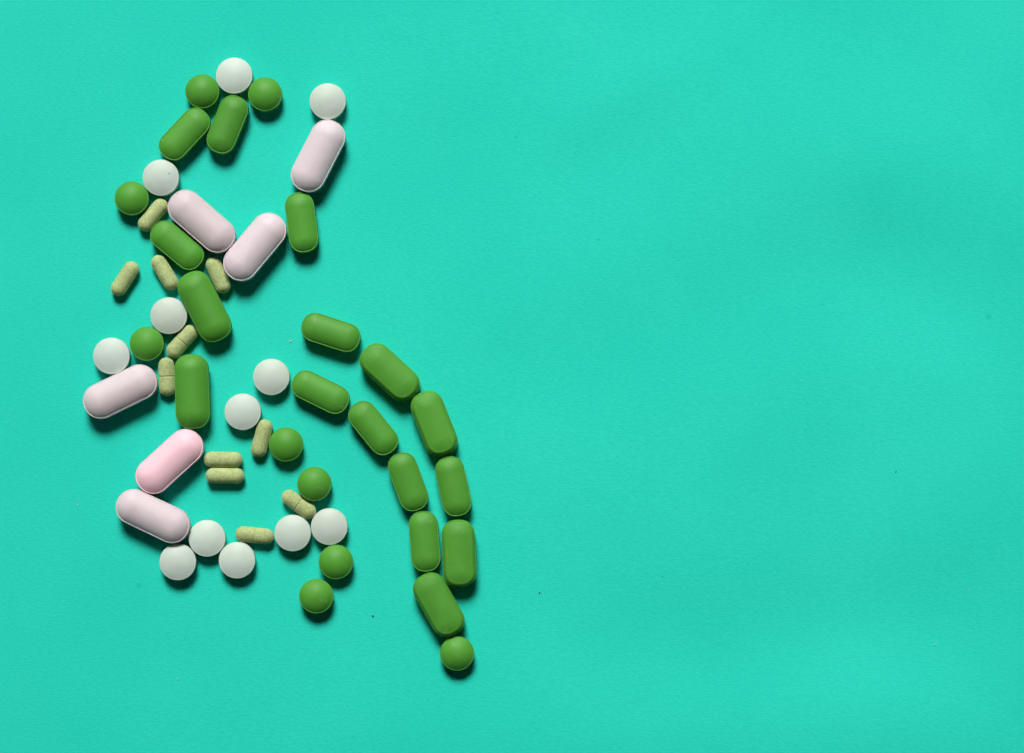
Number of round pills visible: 21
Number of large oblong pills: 22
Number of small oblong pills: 11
